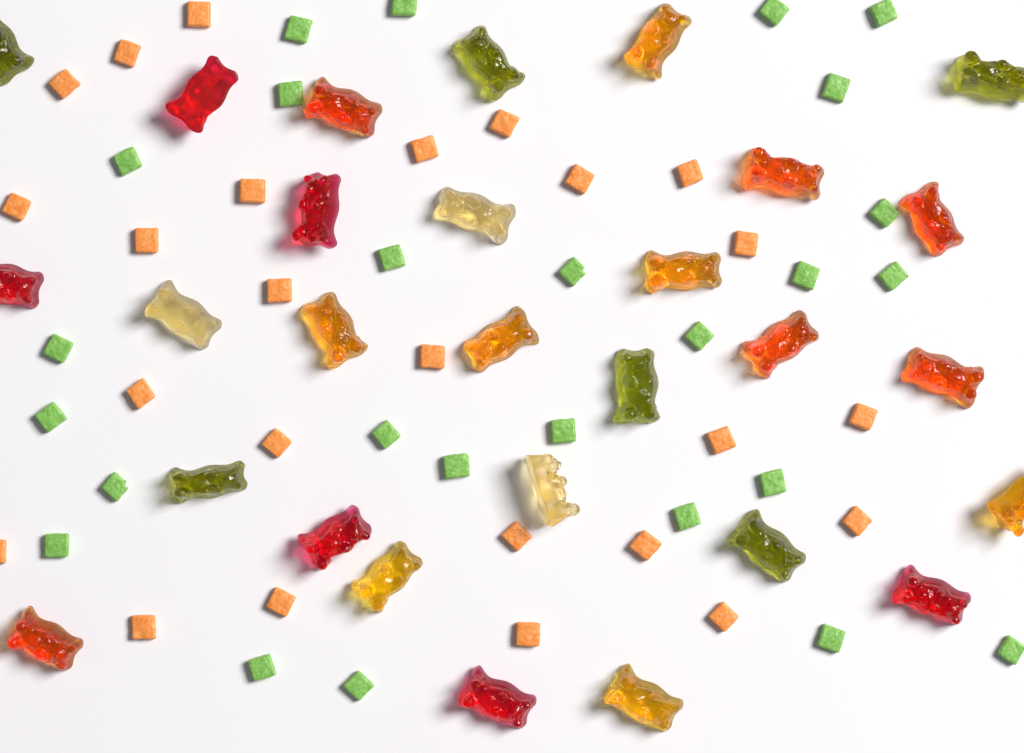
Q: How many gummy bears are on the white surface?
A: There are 28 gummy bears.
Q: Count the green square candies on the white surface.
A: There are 26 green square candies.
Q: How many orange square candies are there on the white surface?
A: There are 25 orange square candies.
